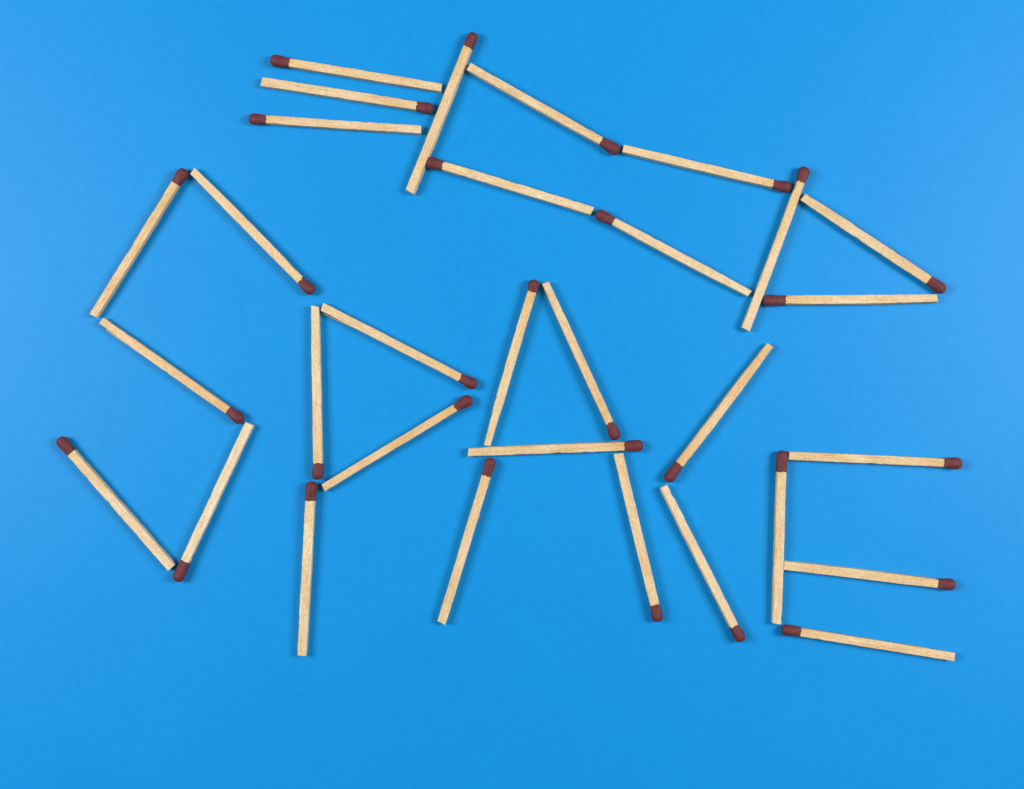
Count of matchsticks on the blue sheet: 31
